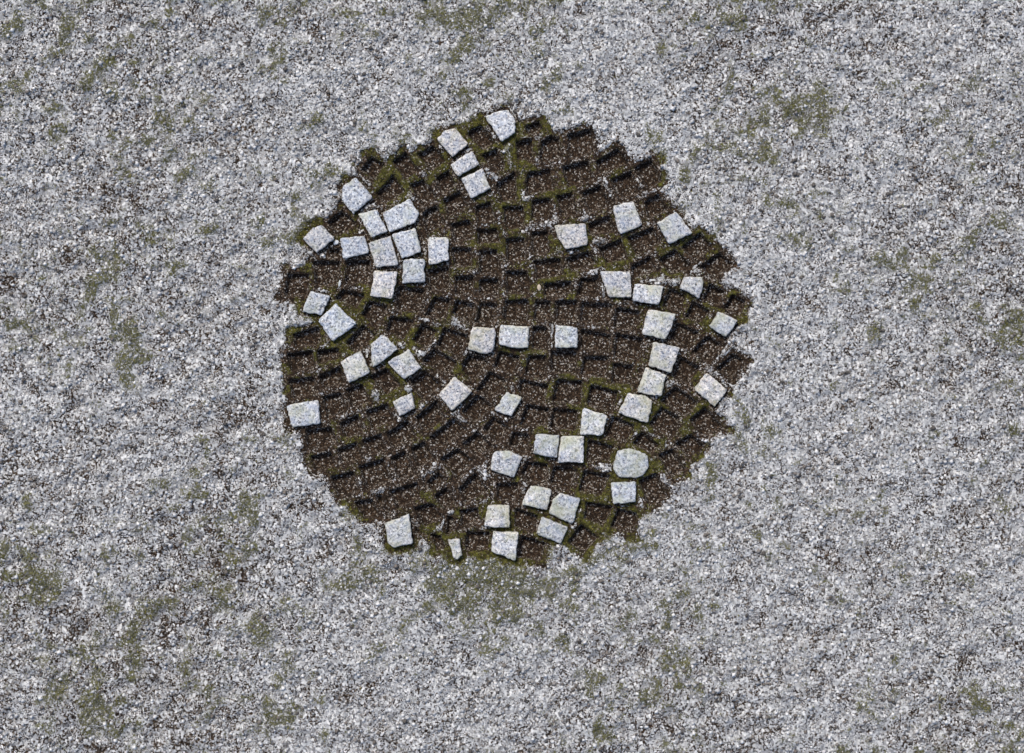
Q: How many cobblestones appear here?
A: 51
